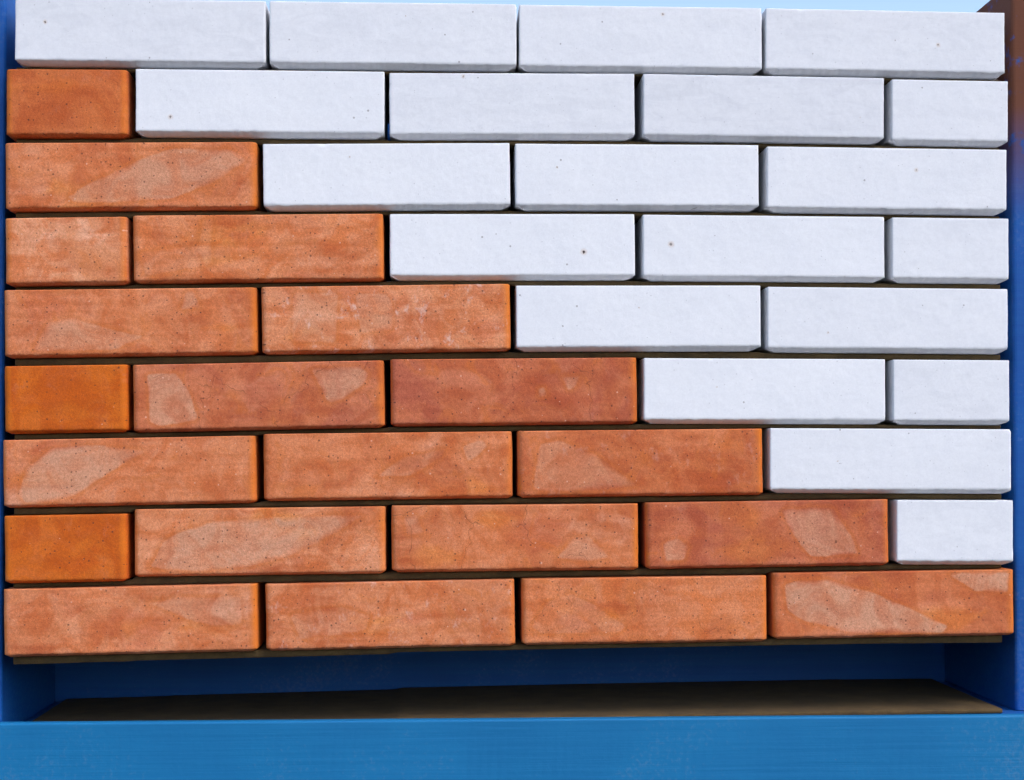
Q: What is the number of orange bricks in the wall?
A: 20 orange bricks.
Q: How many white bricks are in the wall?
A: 20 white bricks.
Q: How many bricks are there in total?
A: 40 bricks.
